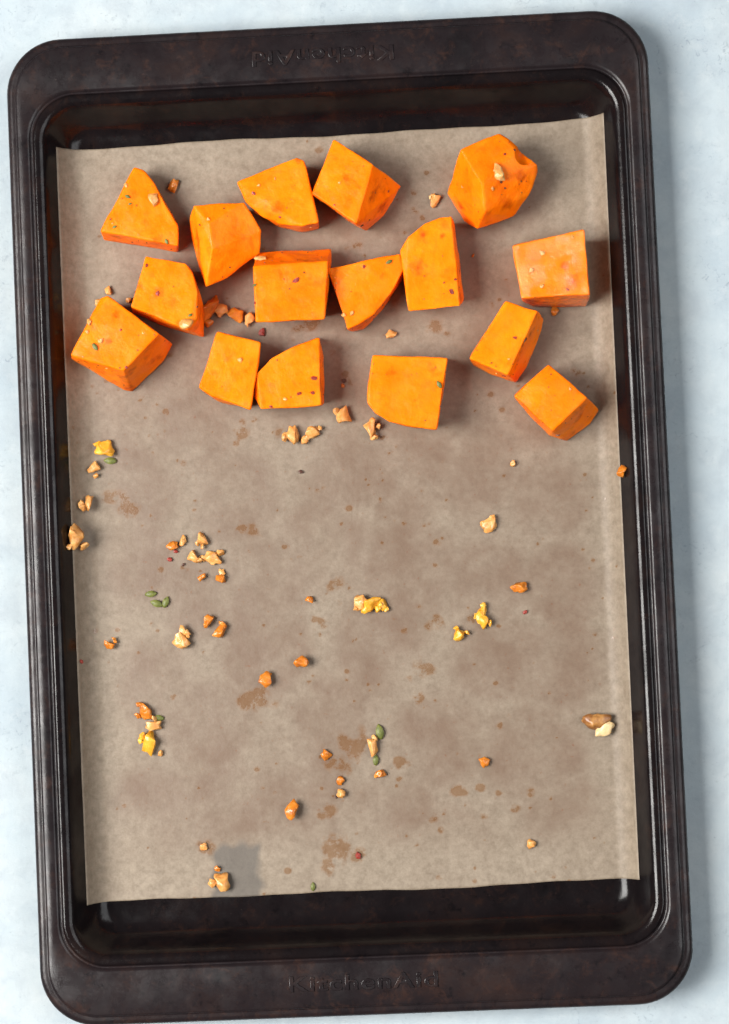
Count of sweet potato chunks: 16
